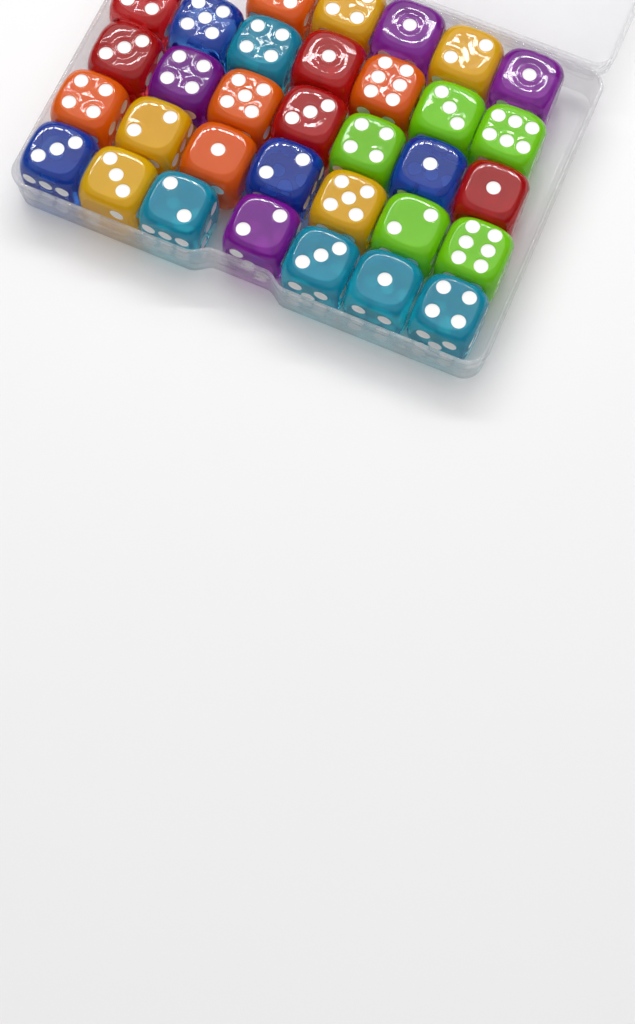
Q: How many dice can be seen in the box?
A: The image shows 33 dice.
